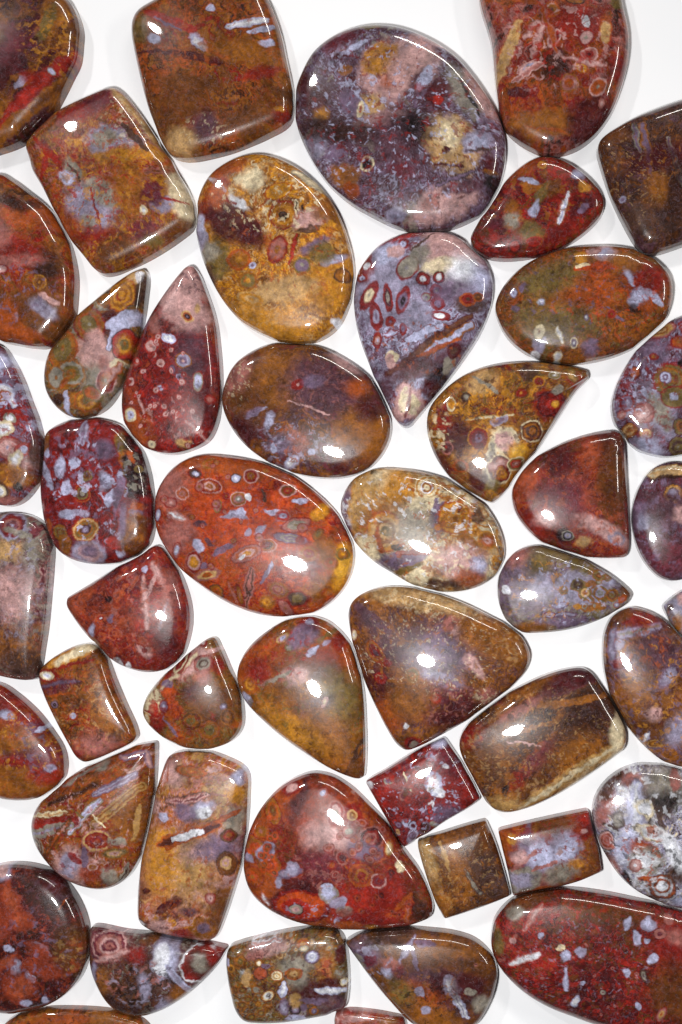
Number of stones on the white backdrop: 47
